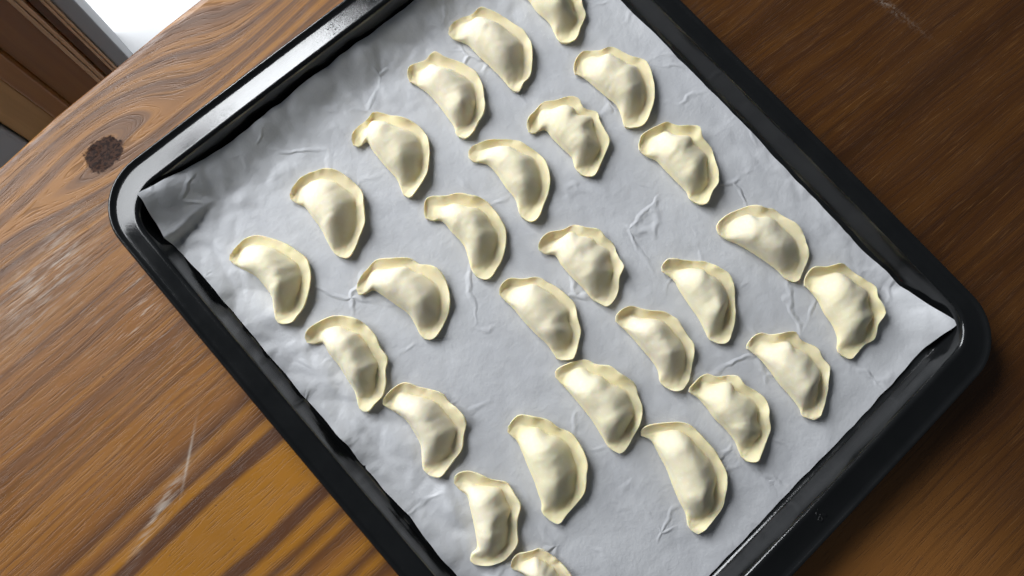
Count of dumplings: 27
